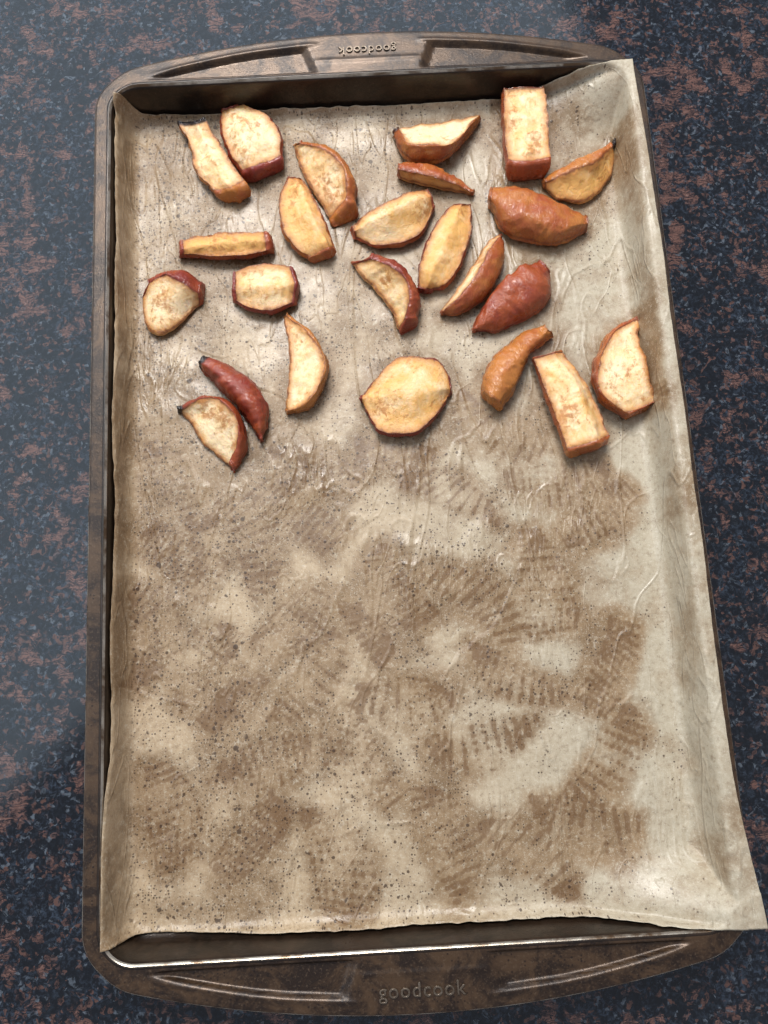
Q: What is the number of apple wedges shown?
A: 24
